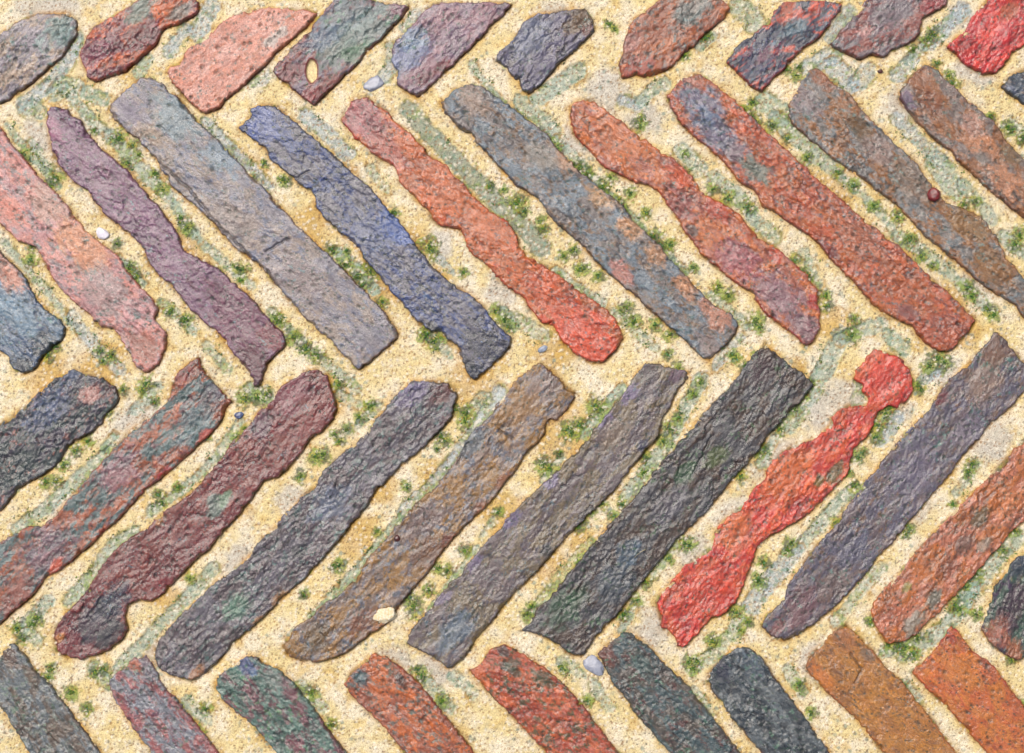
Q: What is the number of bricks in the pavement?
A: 42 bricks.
